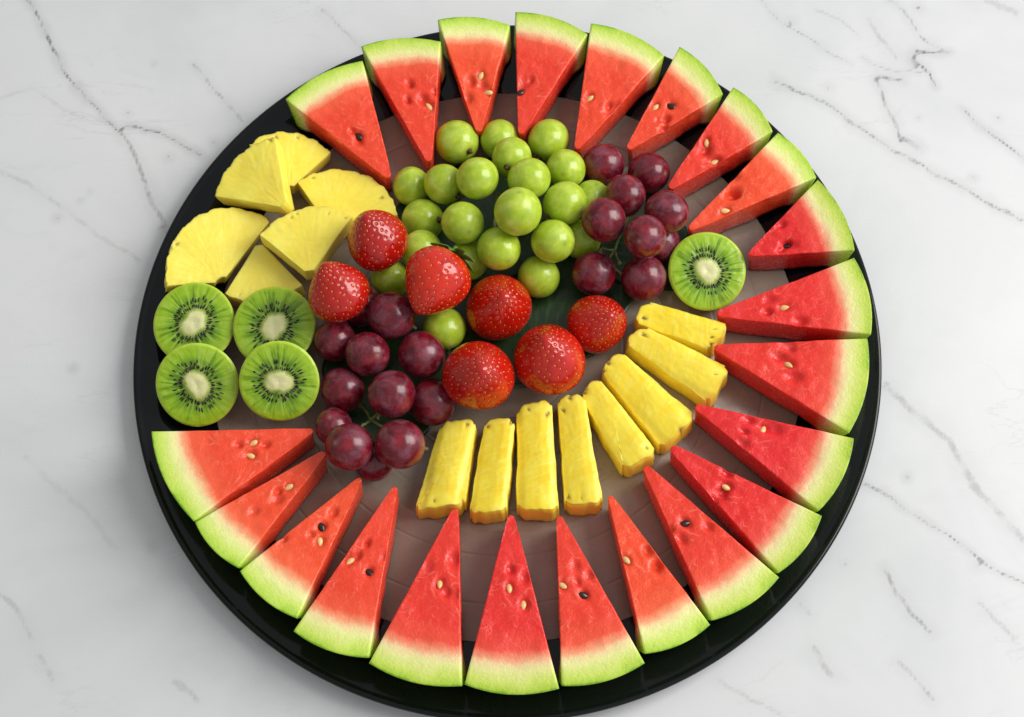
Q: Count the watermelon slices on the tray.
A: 22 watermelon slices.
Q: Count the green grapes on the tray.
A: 22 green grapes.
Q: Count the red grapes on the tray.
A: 21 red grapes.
